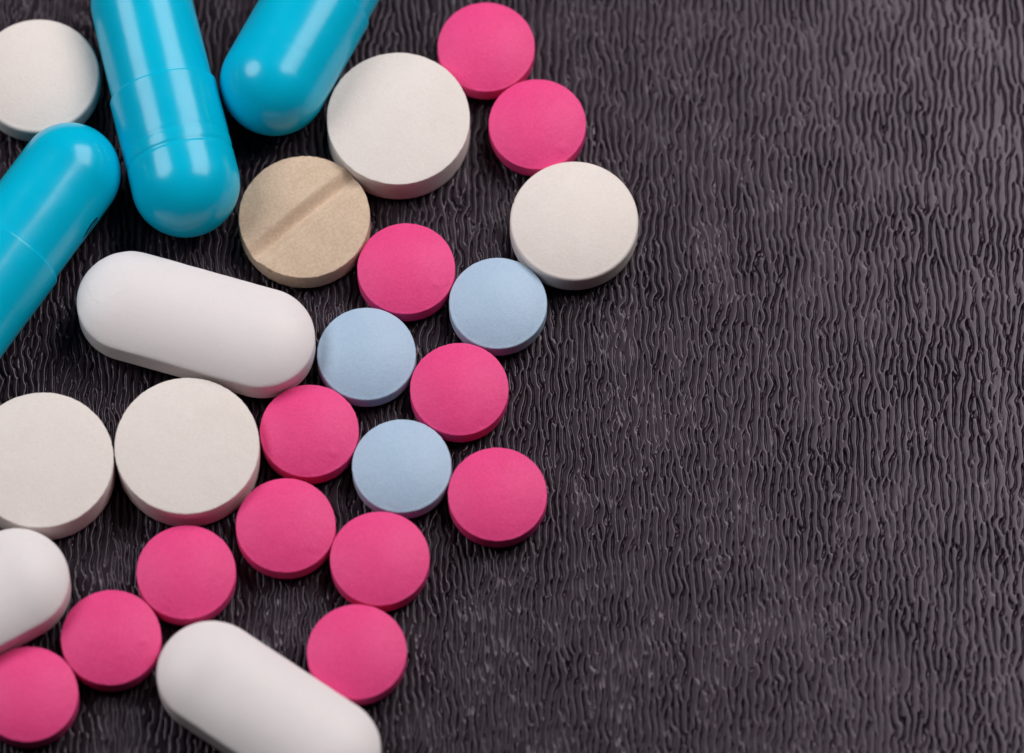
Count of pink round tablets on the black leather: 12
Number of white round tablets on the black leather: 5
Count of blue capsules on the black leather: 3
